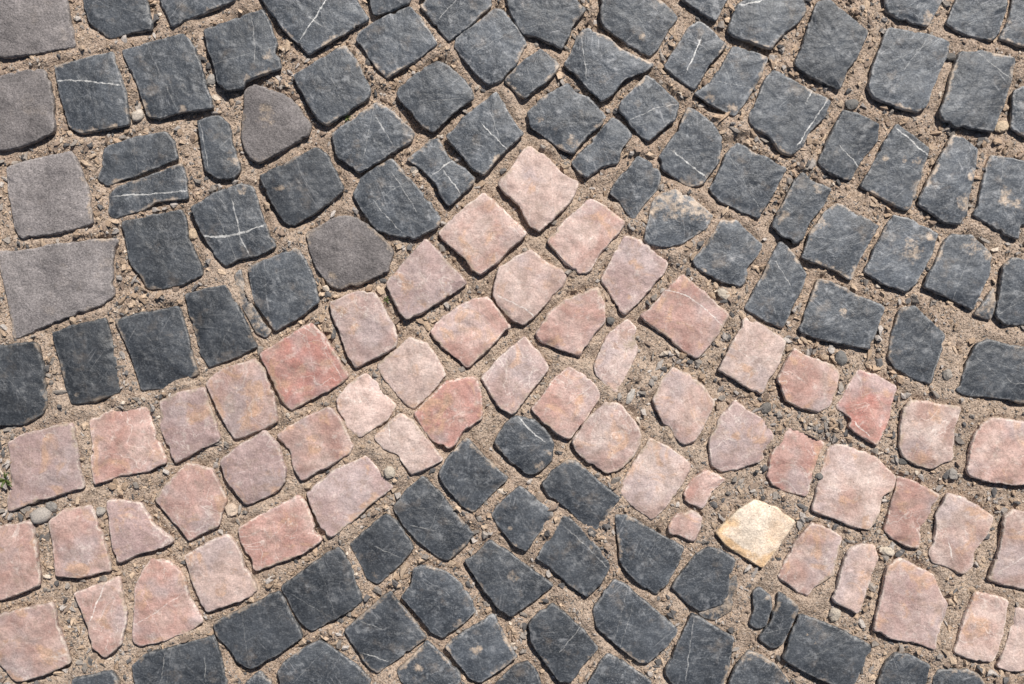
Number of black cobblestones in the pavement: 95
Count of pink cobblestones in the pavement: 55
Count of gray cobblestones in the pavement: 6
